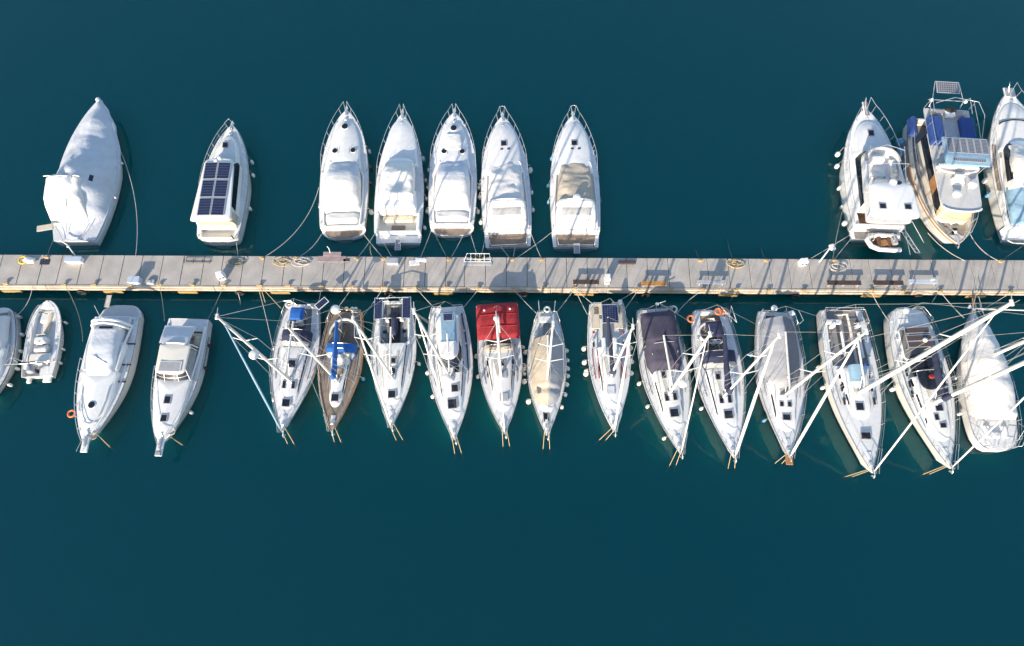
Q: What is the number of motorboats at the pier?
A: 14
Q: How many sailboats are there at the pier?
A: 13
